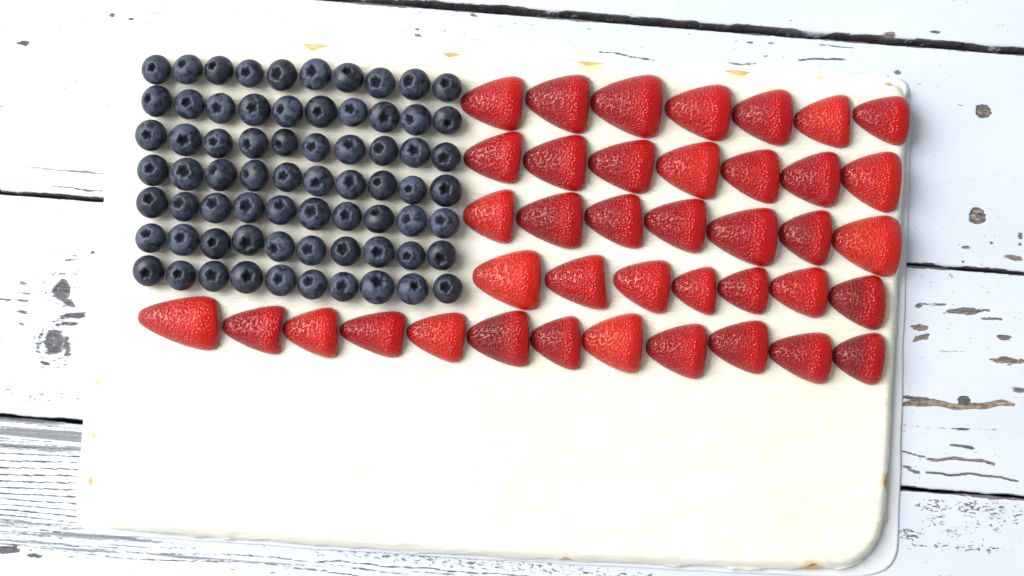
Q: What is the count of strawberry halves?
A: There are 40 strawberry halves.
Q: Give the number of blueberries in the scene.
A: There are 70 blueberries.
